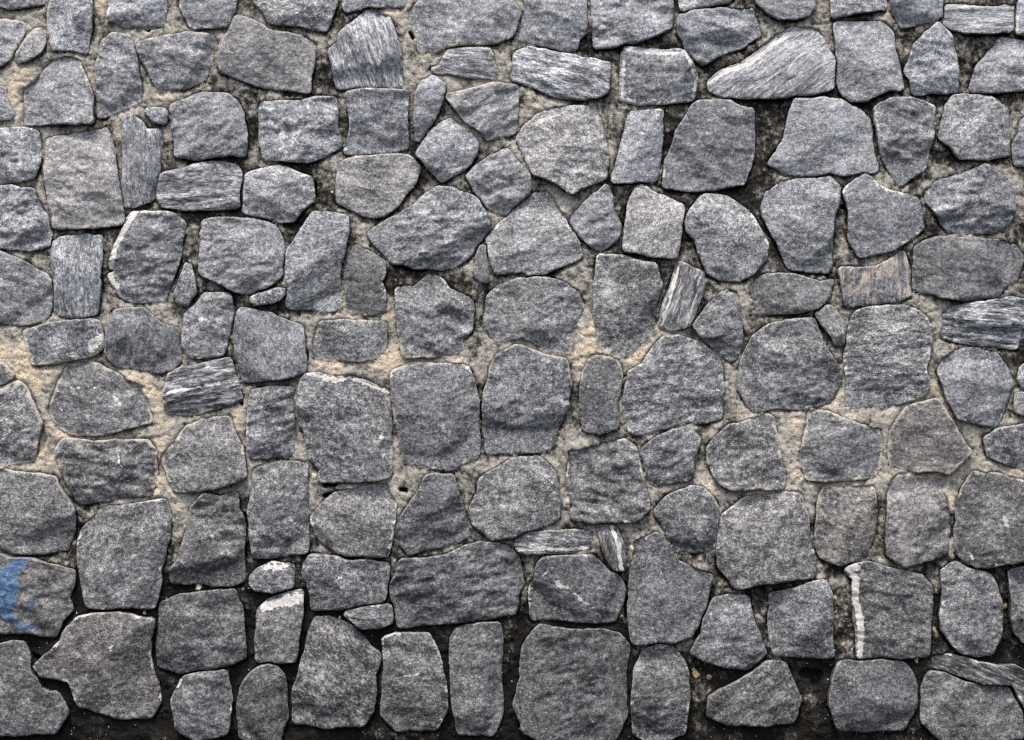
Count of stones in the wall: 149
